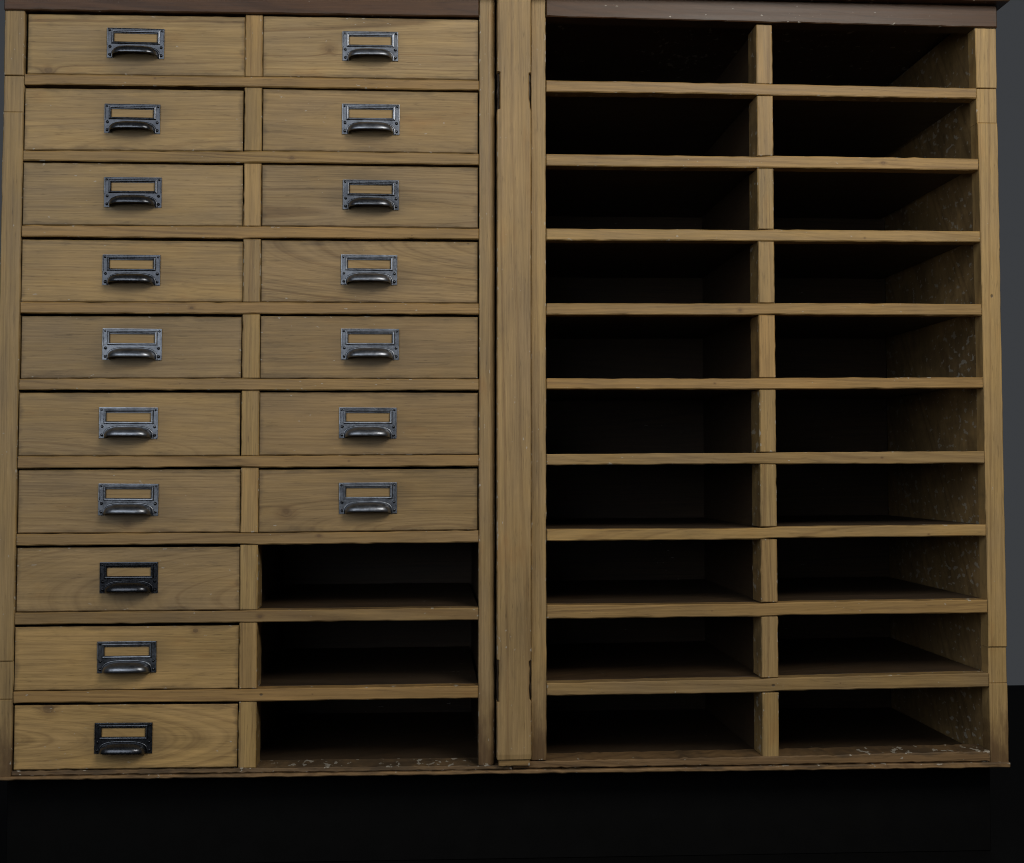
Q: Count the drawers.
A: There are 17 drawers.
